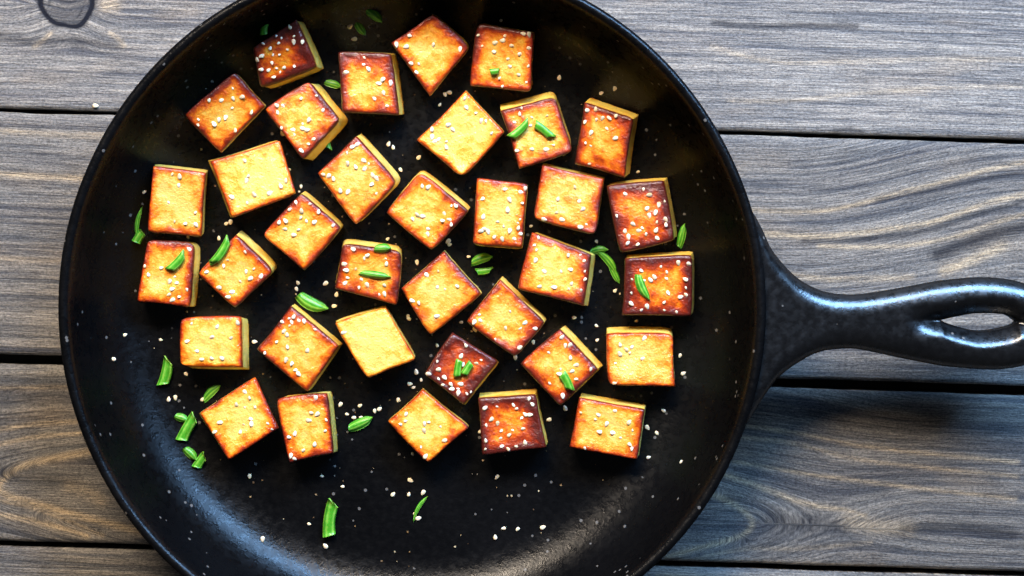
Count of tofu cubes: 35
